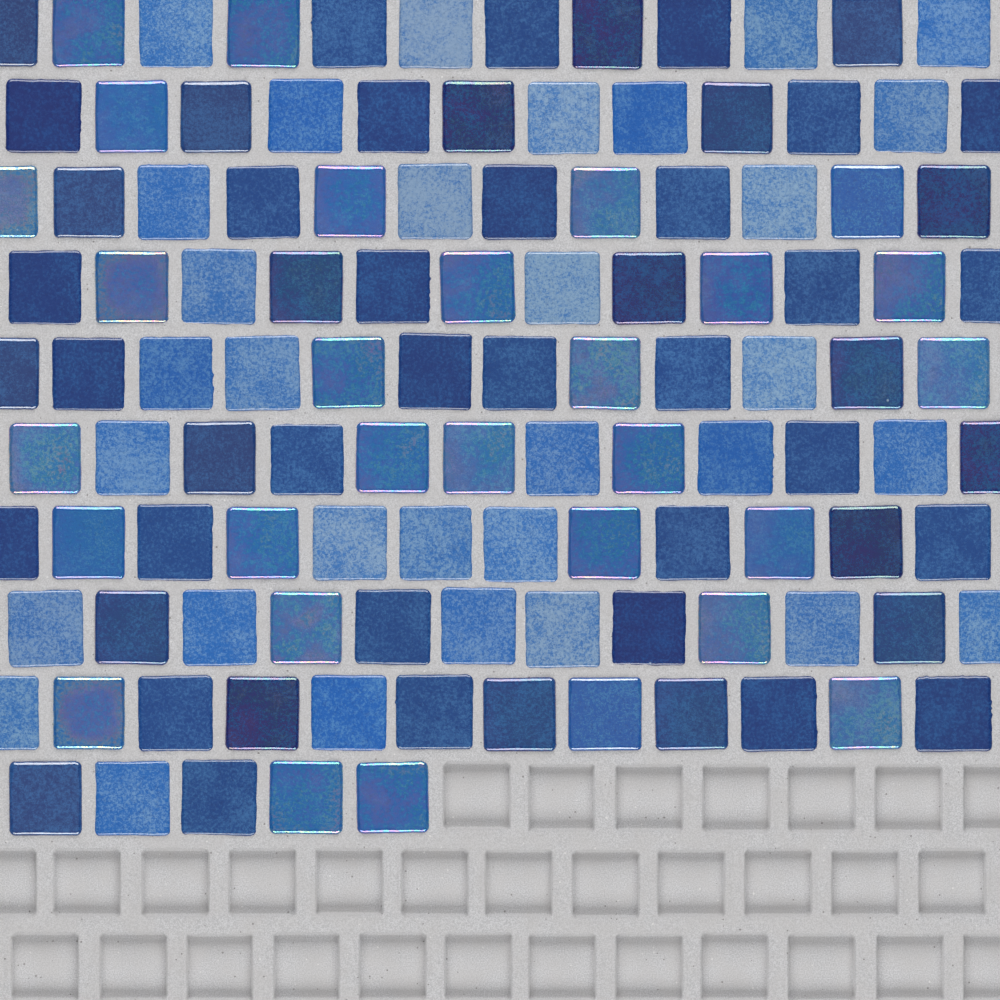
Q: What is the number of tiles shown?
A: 113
